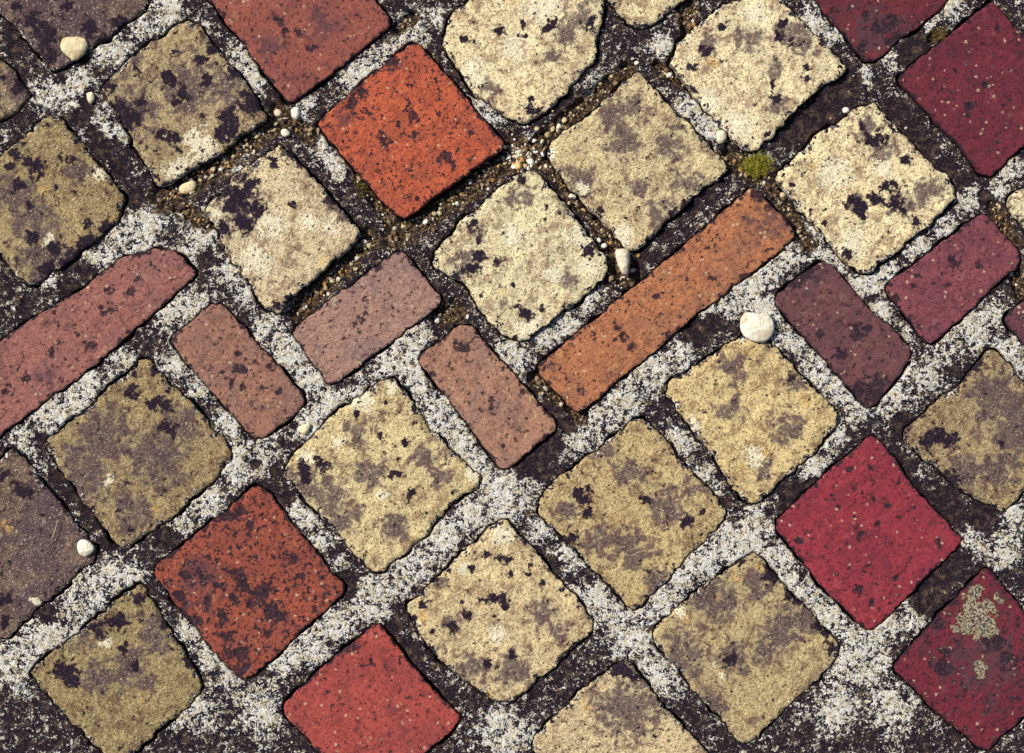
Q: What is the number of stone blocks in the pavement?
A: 22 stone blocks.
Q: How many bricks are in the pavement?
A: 16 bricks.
